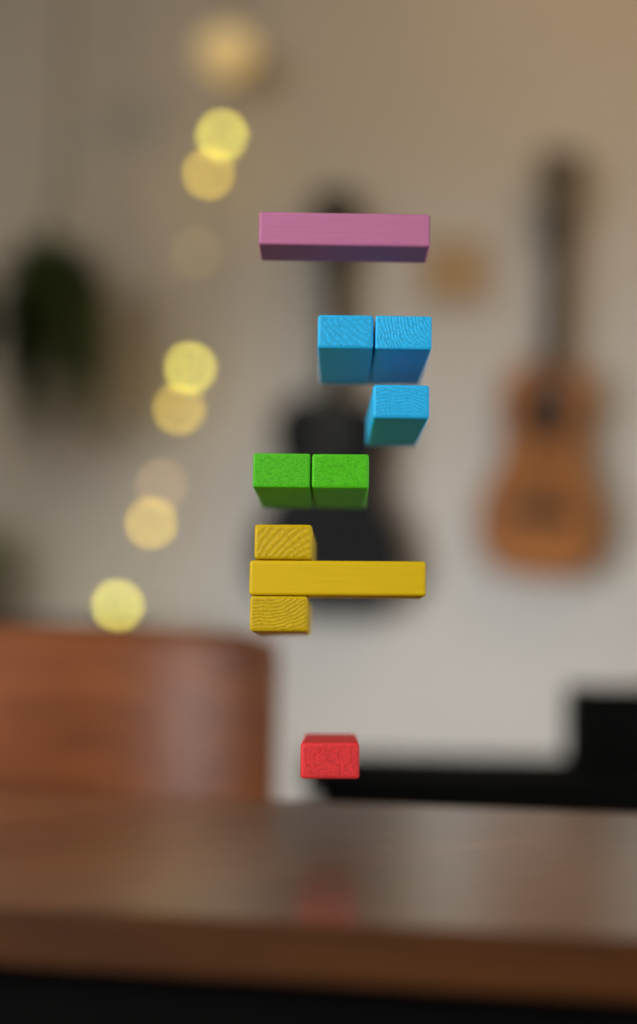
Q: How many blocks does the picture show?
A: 10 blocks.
